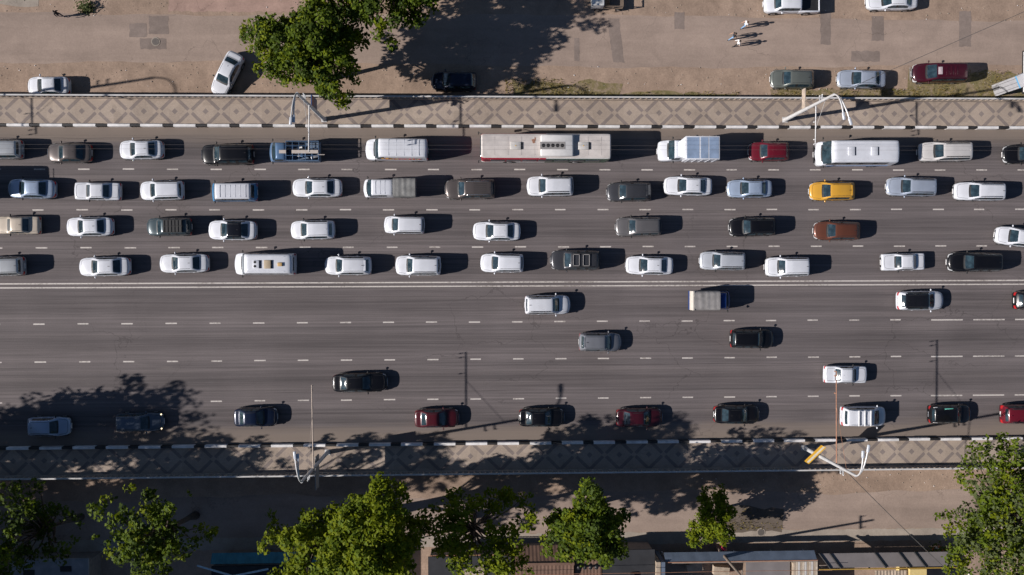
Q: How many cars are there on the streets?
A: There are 65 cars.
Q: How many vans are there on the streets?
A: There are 5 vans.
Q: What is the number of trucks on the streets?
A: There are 5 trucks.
